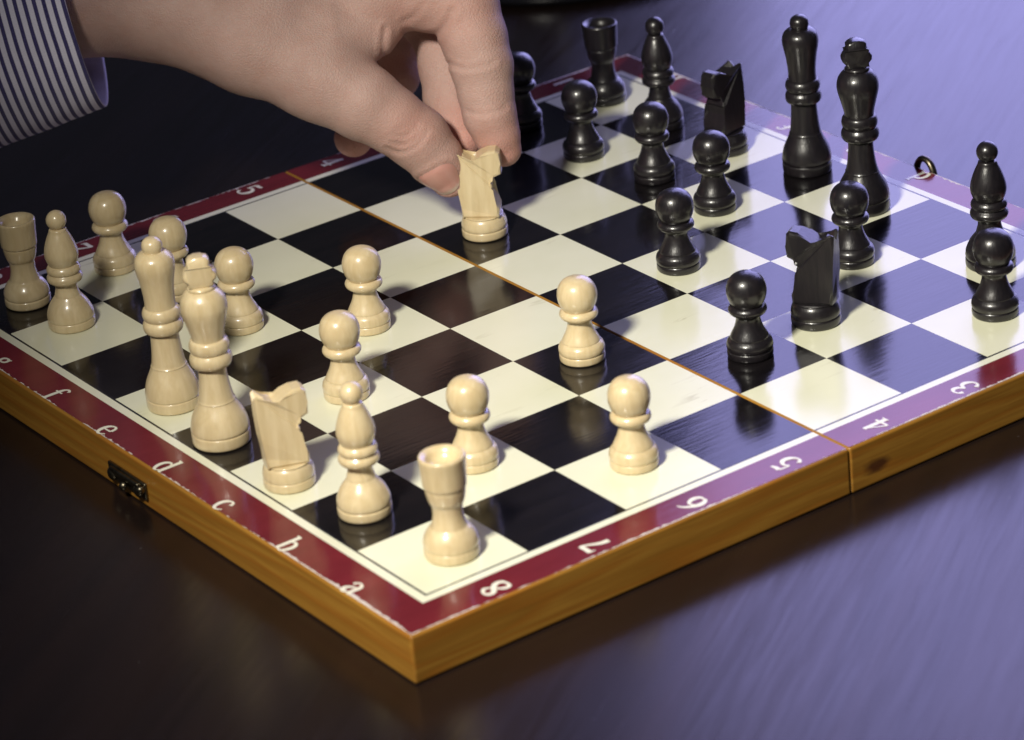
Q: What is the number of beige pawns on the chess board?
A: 8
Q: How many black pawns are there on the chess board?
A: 8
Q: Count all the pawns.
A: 16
